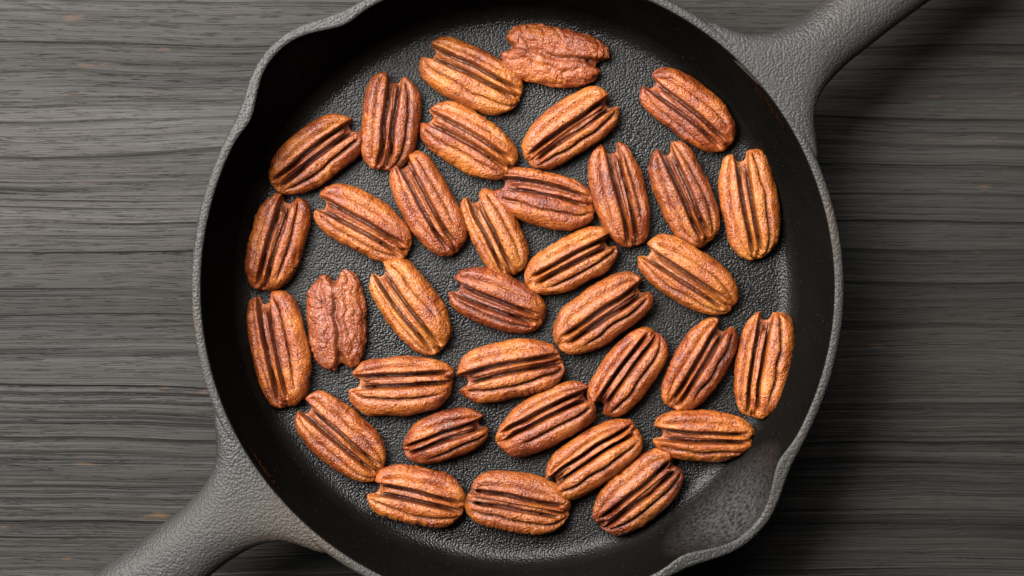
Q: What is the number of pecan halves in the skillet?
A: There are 35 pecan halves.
